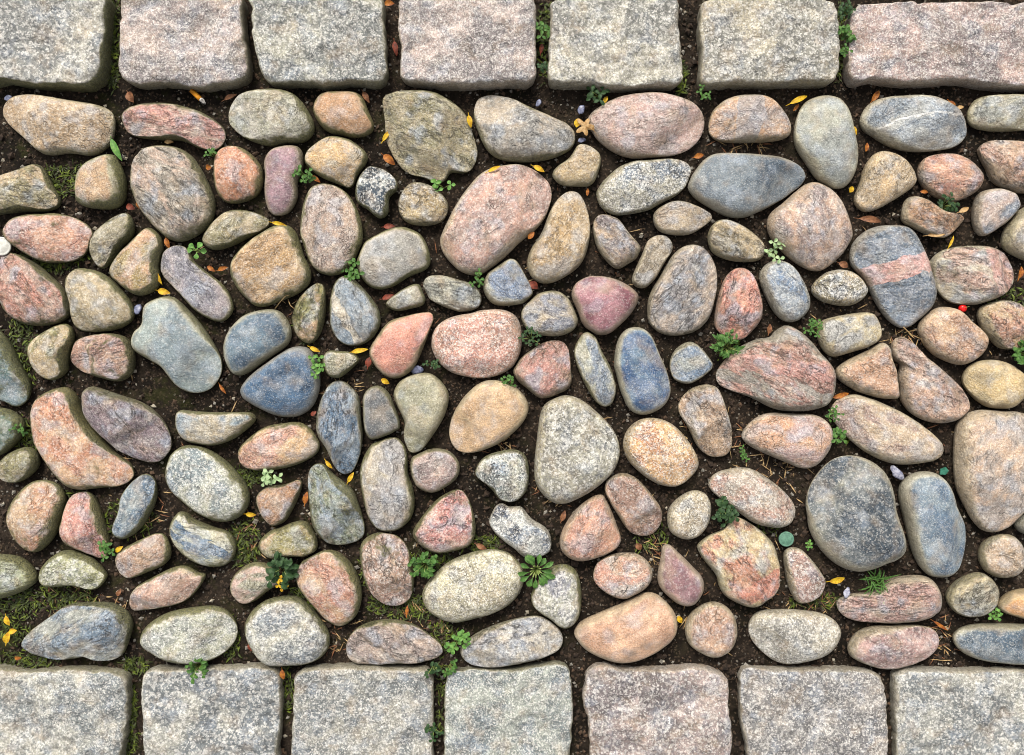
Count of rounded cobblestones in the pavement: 141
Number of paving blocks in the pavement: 14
